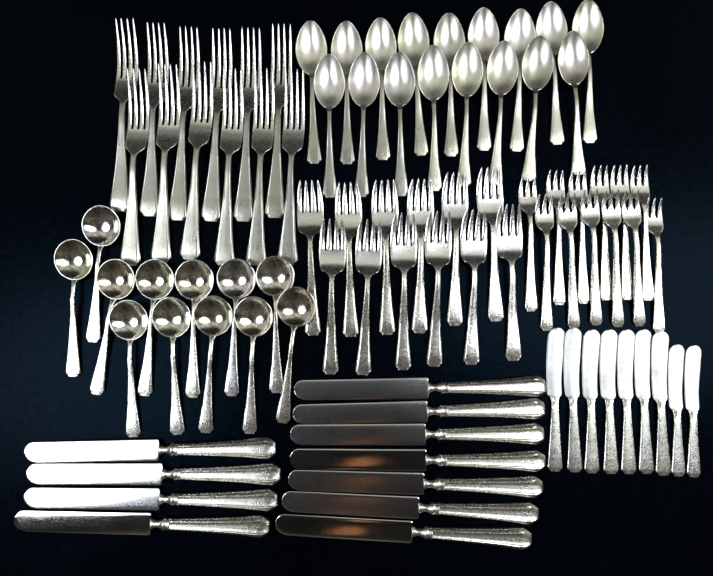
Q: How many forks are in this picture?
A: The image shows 36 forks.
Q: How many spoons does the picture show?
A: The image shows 29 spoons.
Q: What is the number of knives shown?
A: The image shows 20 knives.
